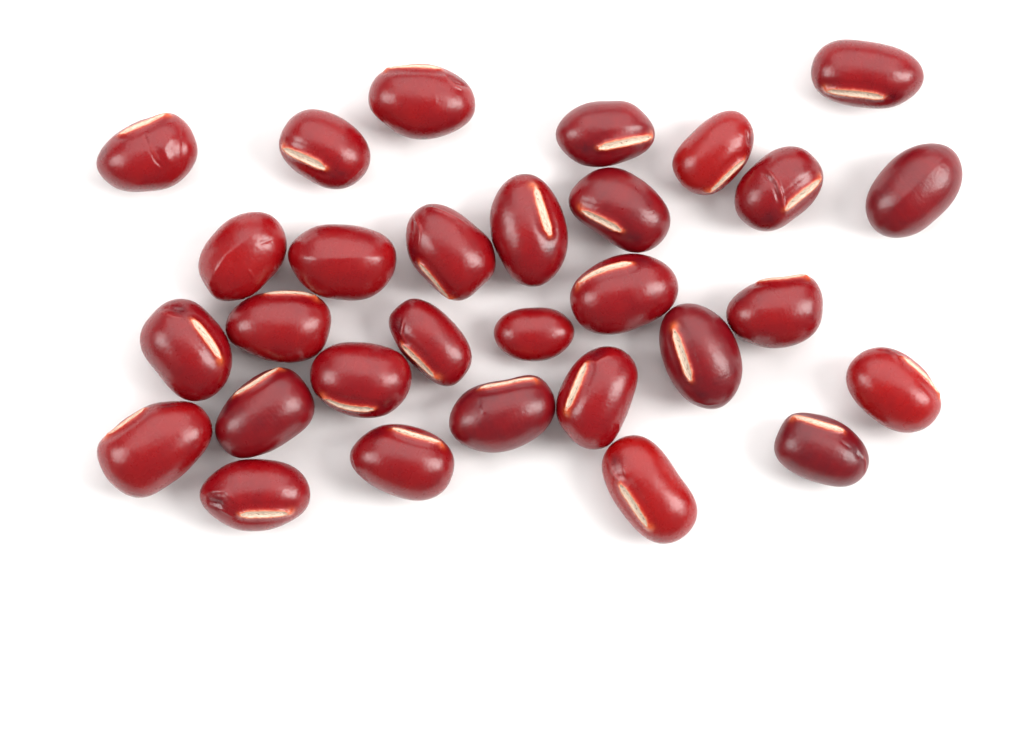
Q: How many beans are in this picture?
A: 30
